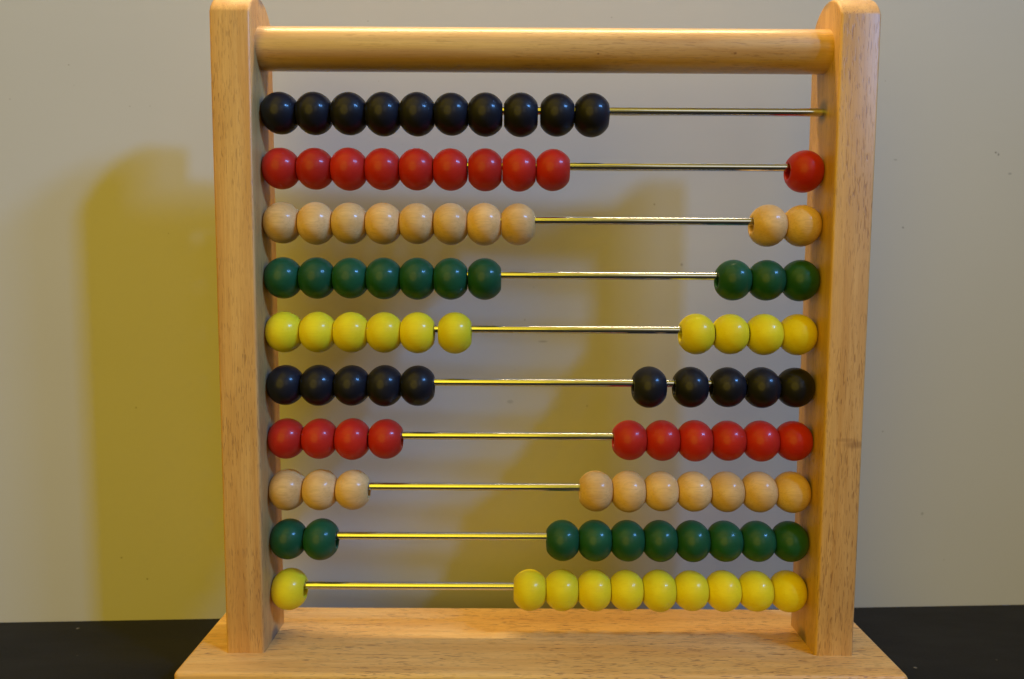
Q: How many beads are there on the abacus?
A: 100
